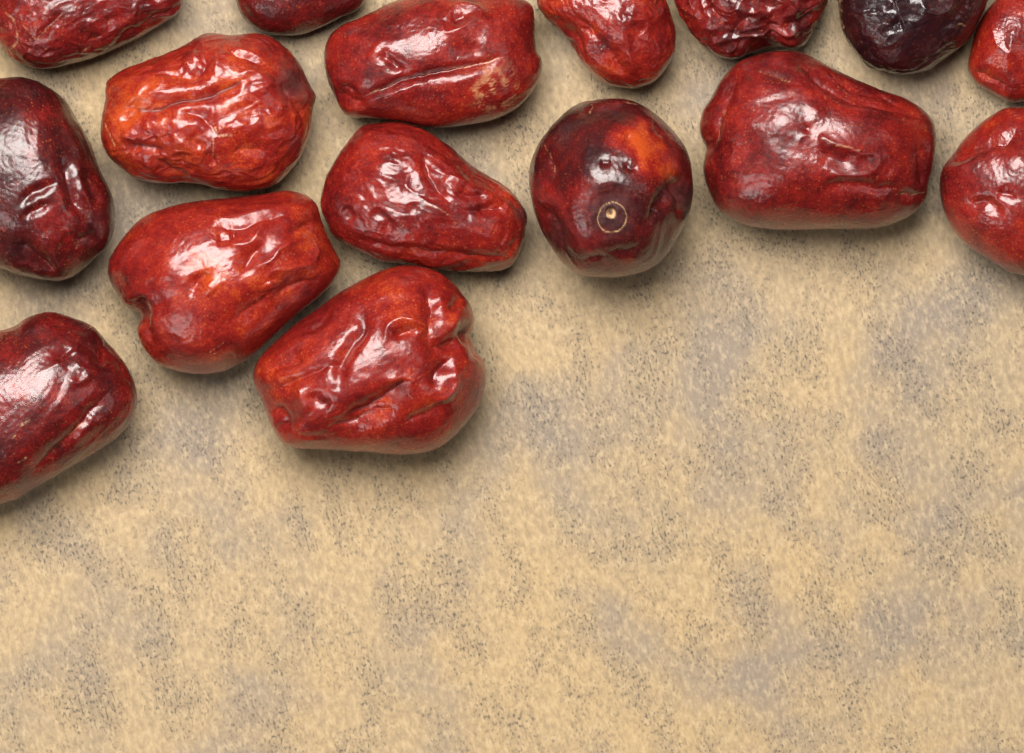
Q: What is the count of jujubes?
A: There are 16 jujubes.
